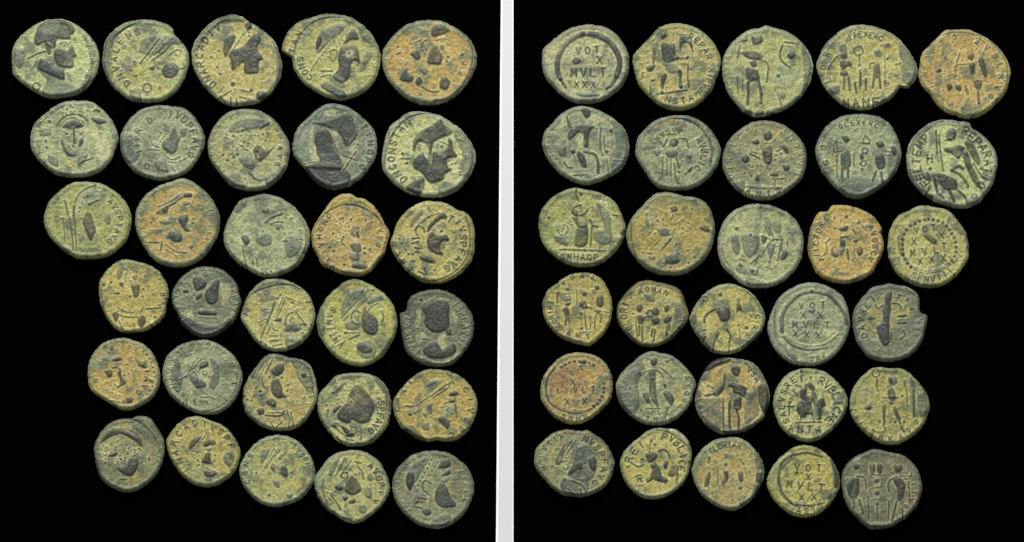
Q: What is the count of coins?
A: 60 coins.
